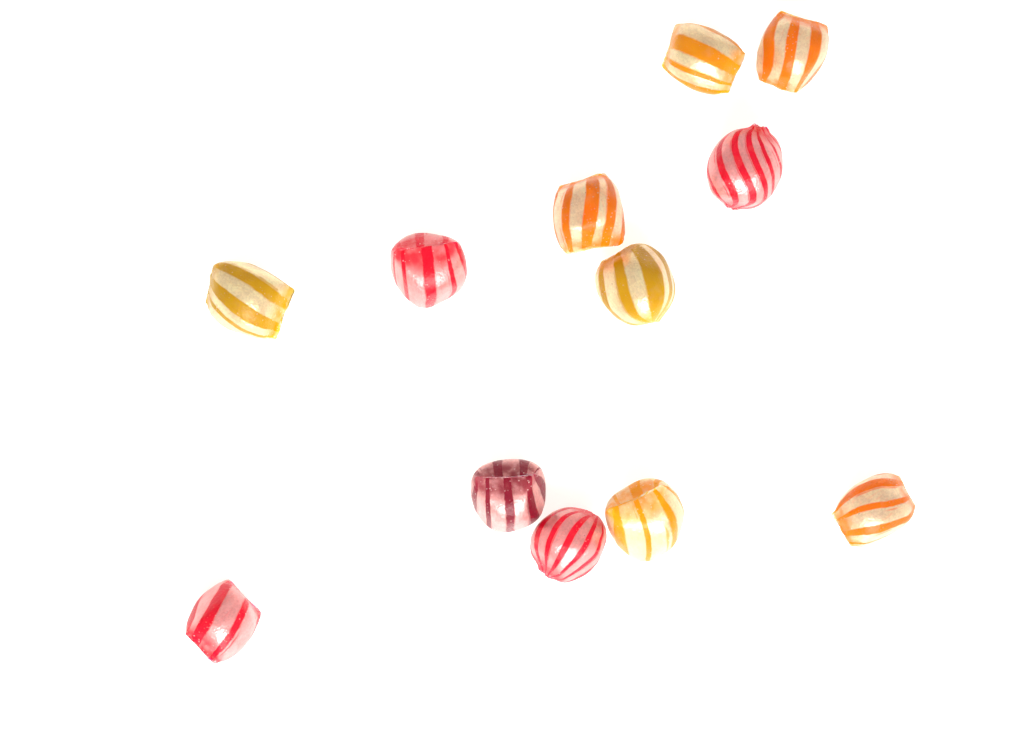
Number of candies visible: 12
